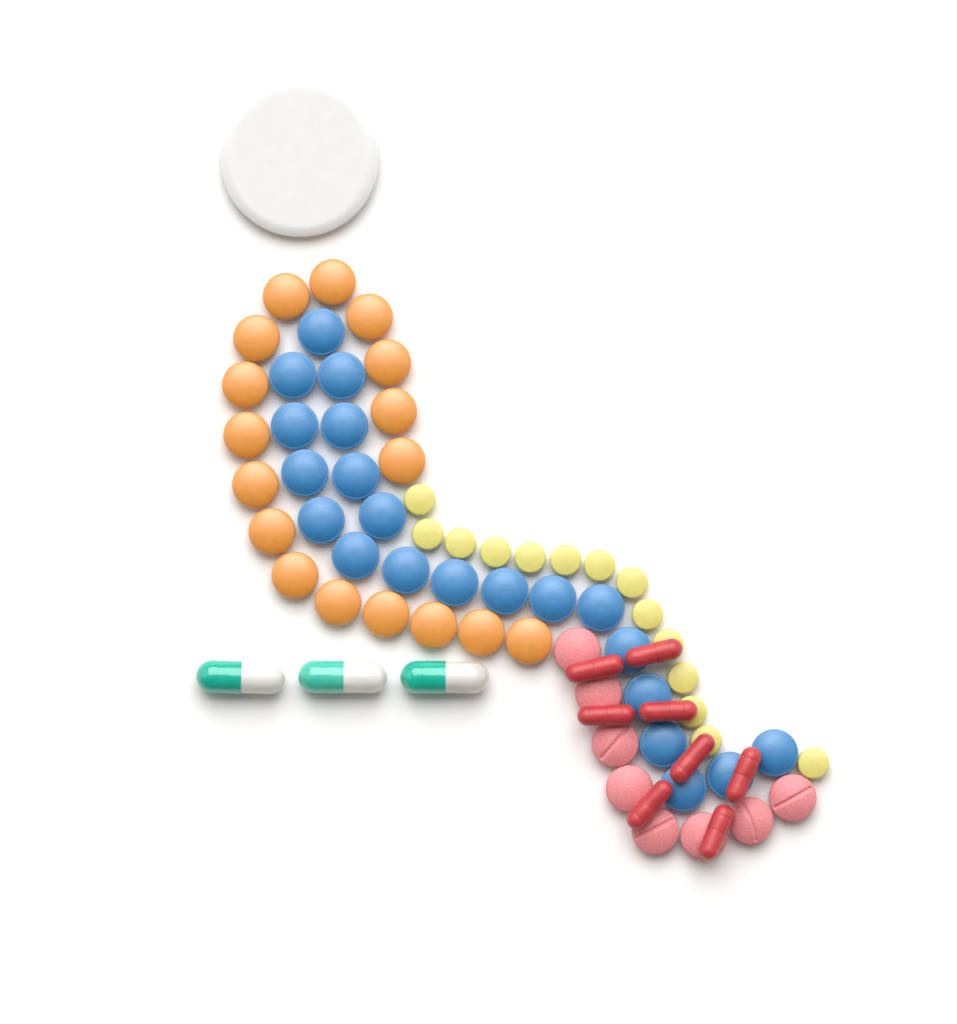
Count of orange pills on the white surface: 17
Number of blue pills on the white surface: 21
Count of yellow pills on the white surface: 14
